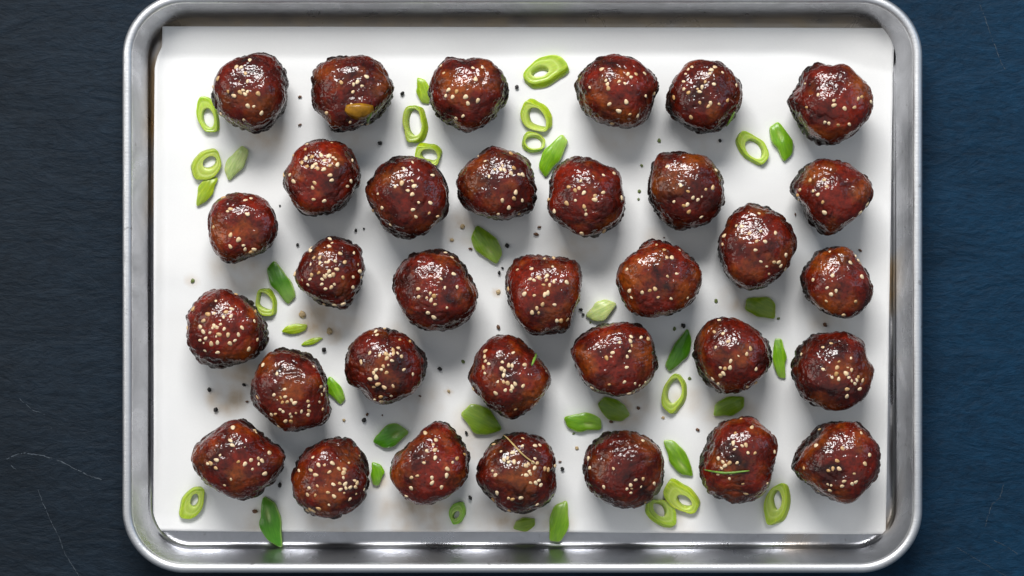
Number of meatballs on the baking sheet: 33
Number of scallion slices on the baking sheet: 39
